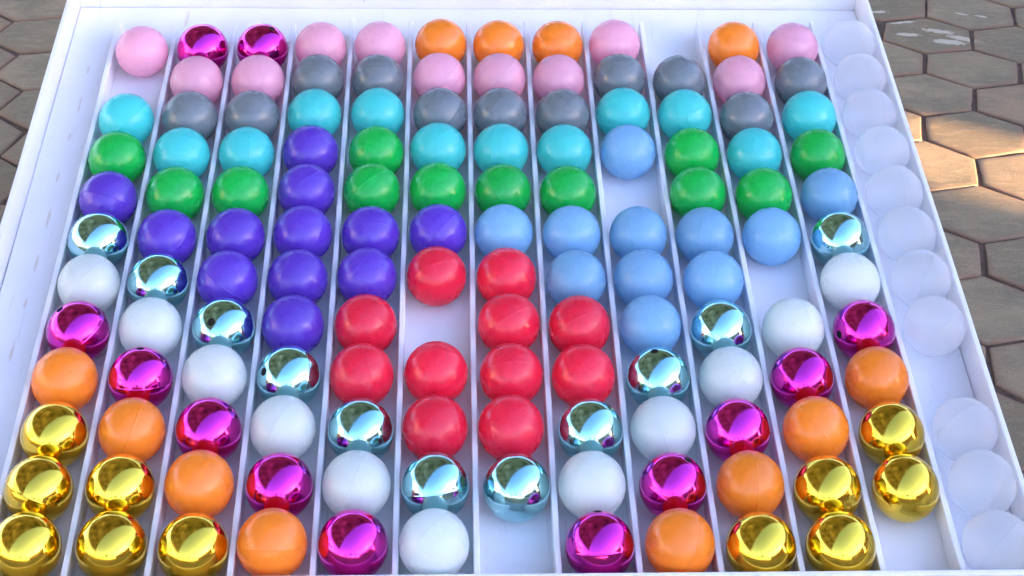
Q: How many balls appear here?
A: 148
